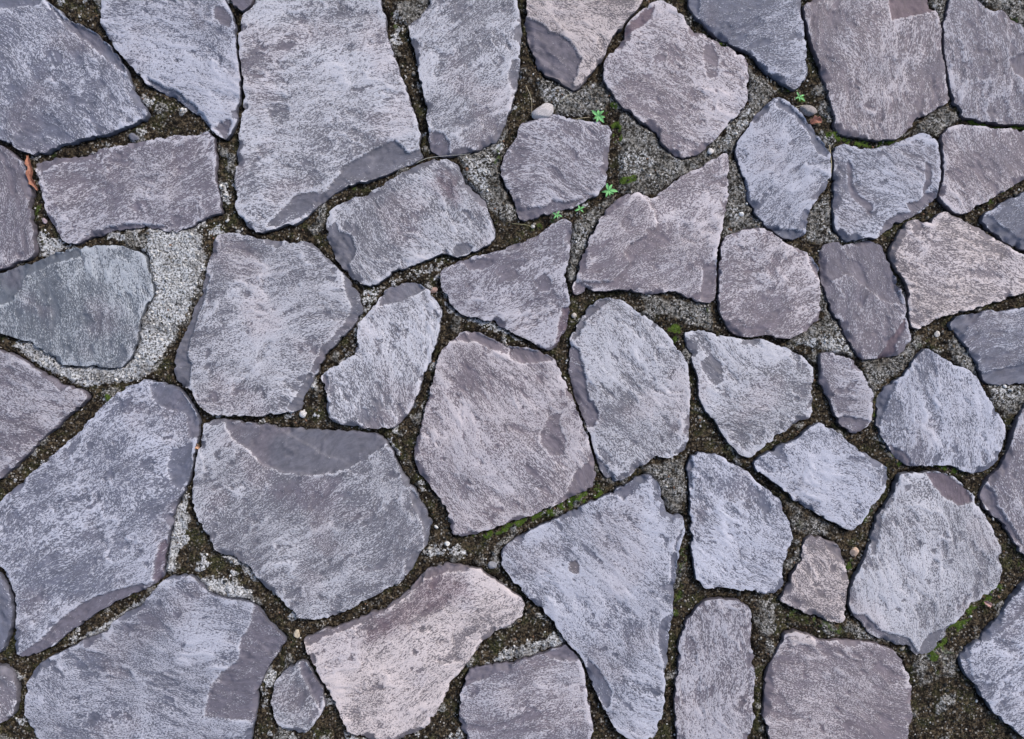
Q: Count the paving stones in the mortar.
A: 50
